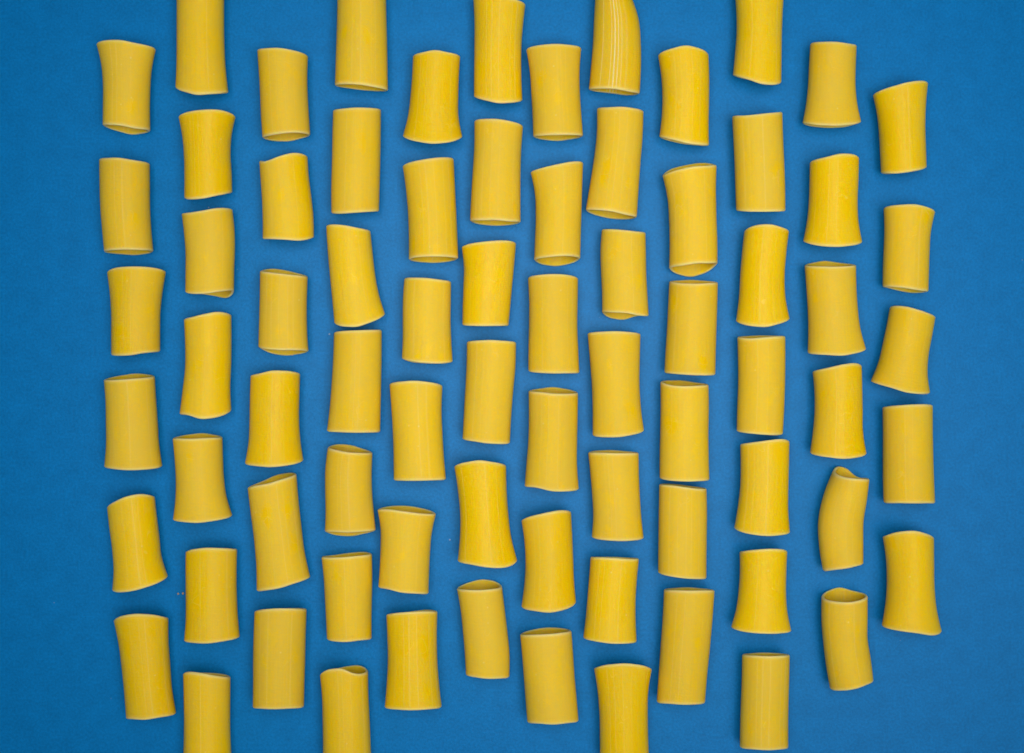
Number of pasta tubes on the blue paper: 75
